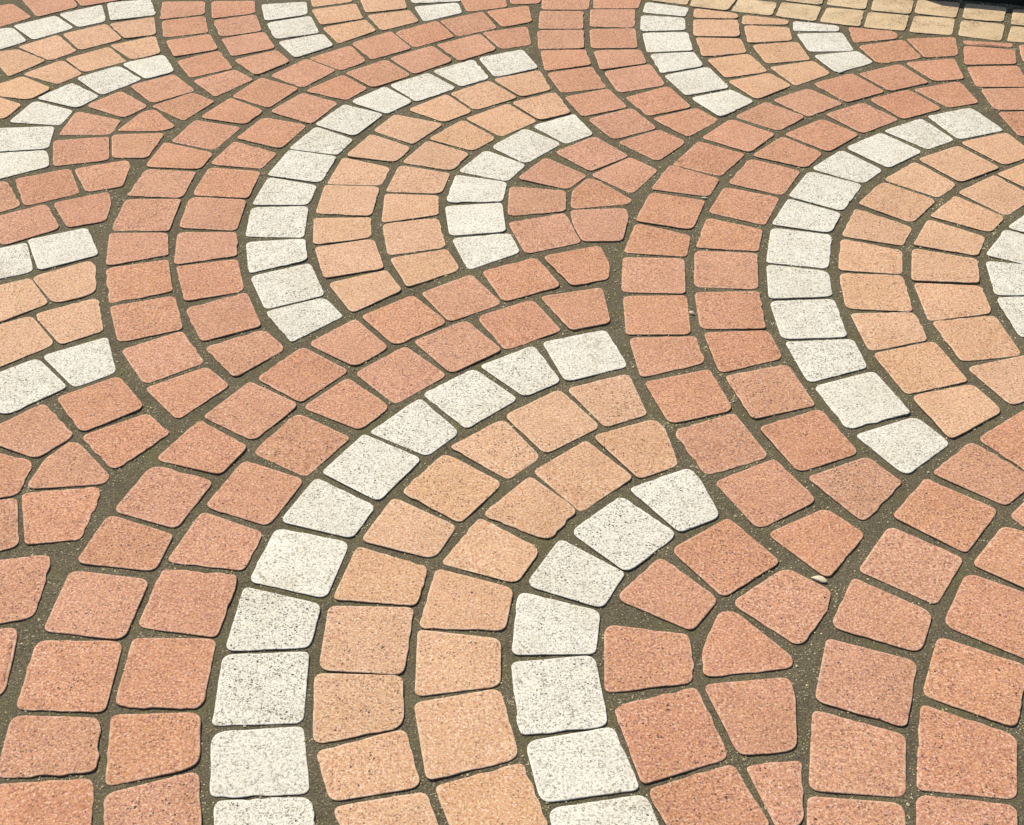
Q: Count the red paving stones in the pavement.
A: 177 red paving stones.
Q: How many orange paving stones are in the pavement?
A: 81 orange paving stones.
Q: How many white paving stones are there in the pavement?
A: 80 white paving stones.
